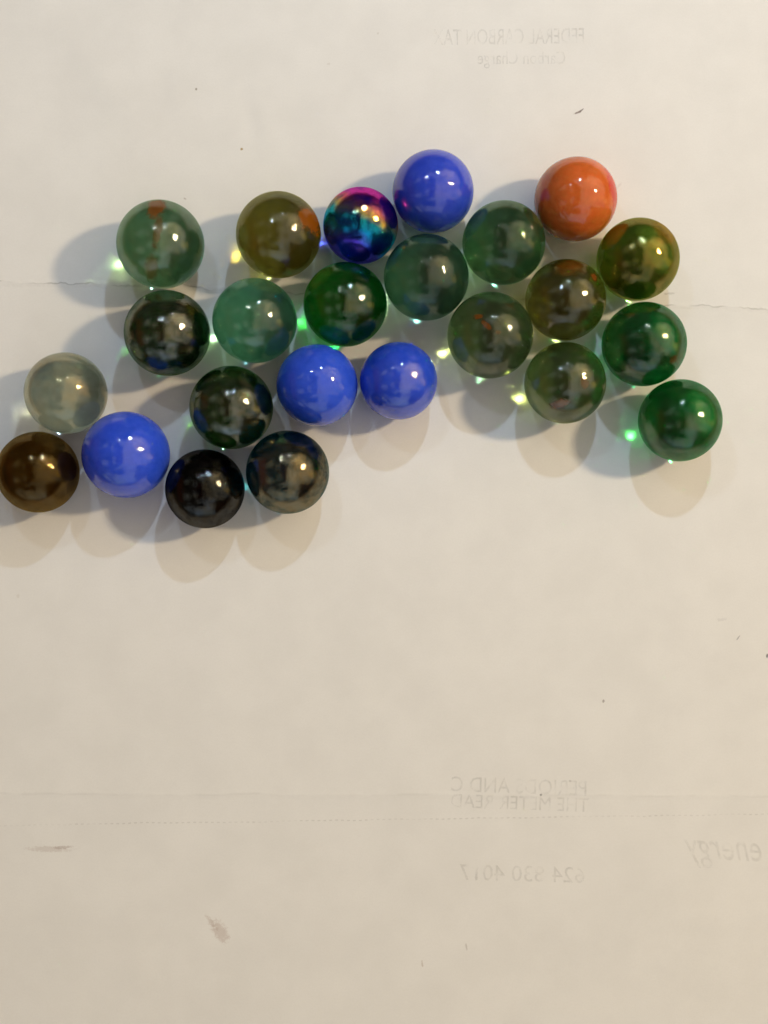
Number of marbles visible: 24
